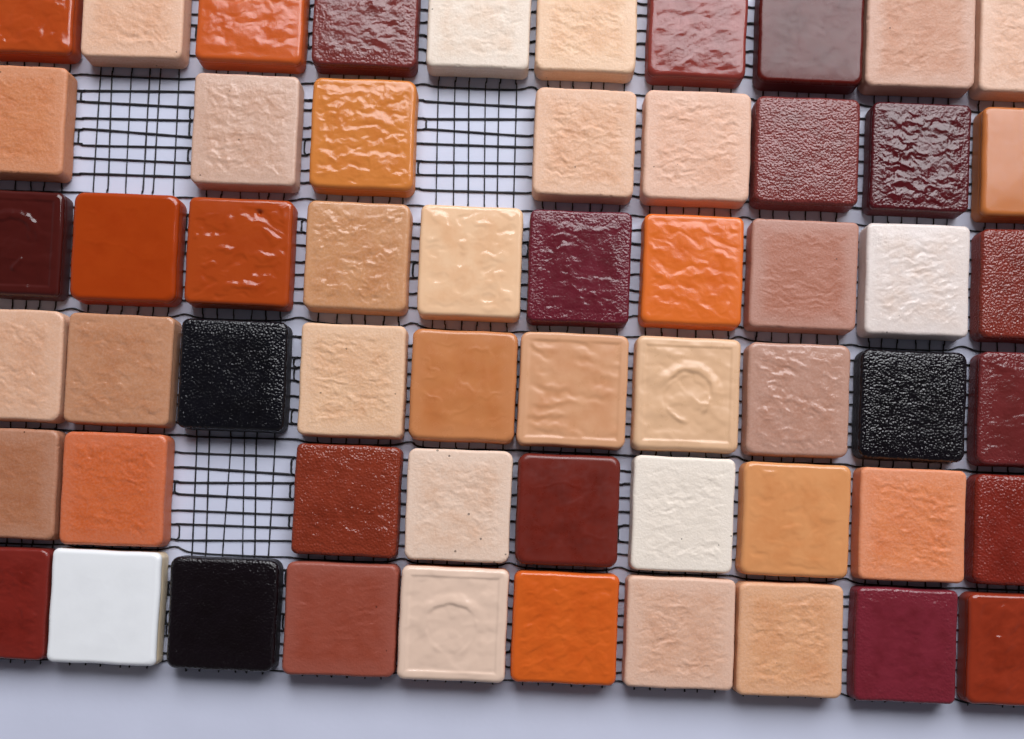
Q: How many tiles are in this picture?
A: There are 57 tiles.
